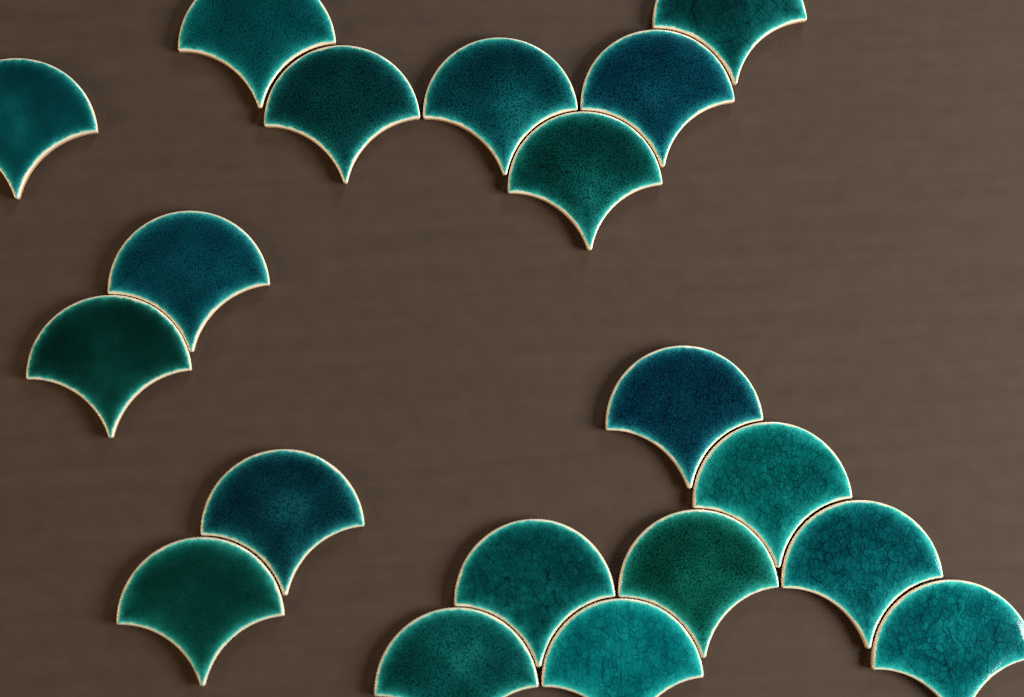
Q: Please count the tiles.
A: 19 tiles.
